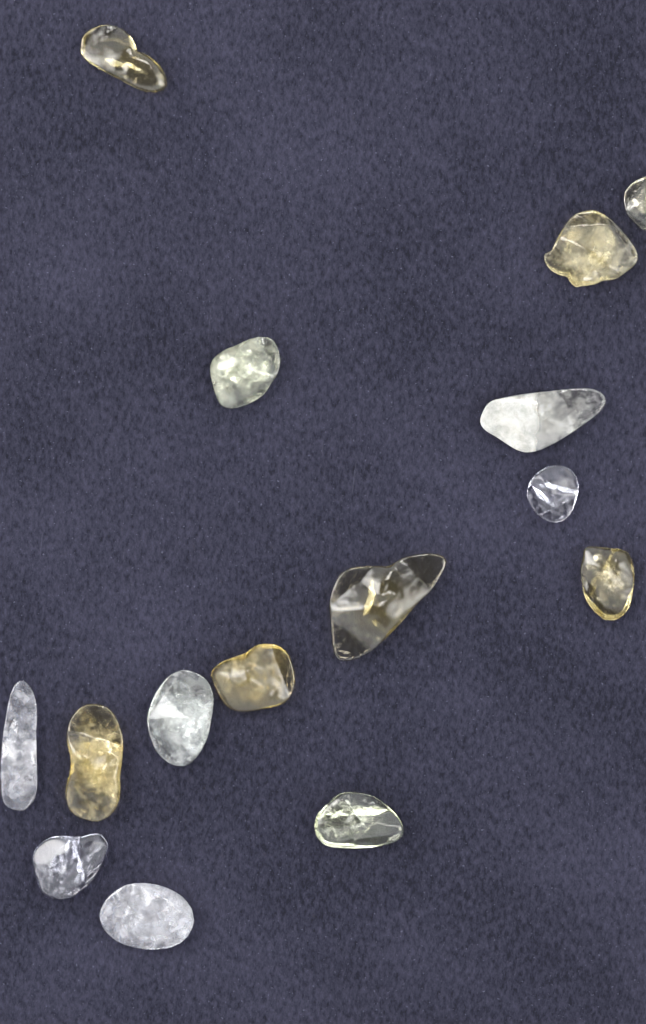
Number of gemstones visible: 15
